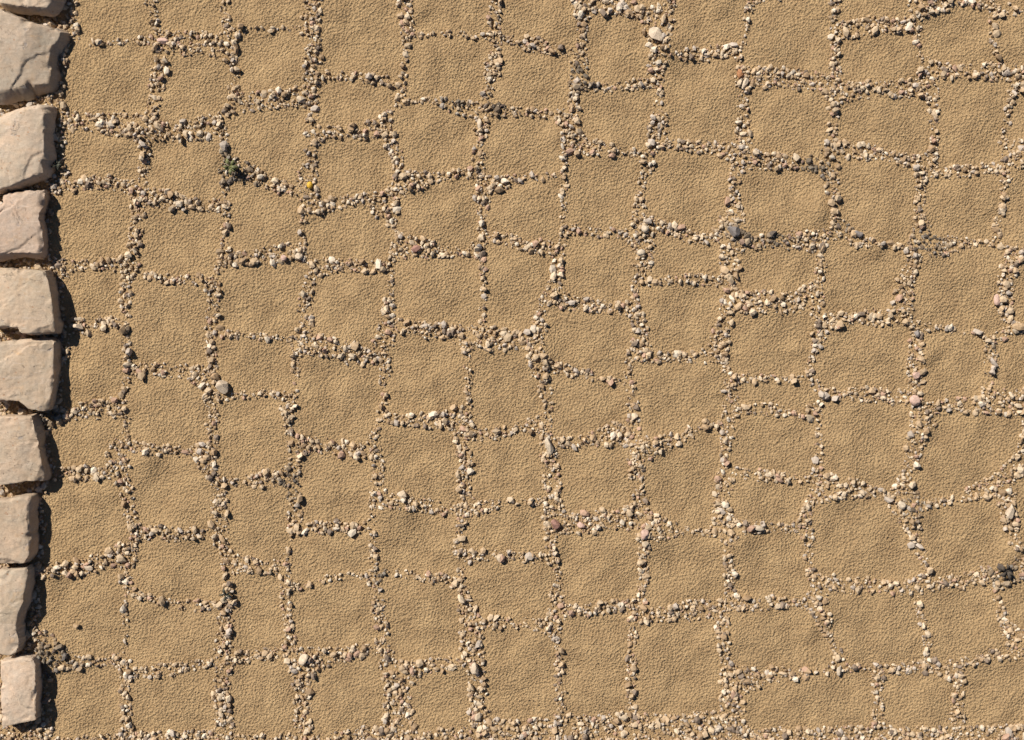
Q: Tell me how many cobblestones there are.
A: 10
